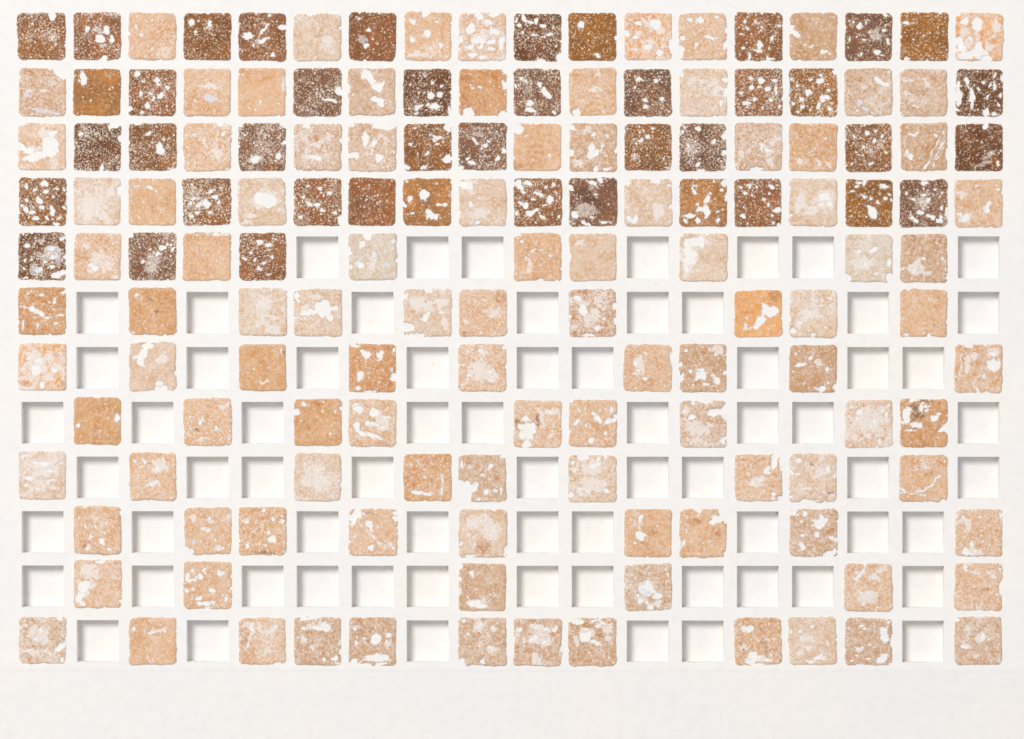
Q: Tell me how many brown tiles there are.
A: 42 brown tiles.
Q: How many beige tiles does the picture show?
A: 105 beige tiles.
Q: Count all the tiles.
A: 147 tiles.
